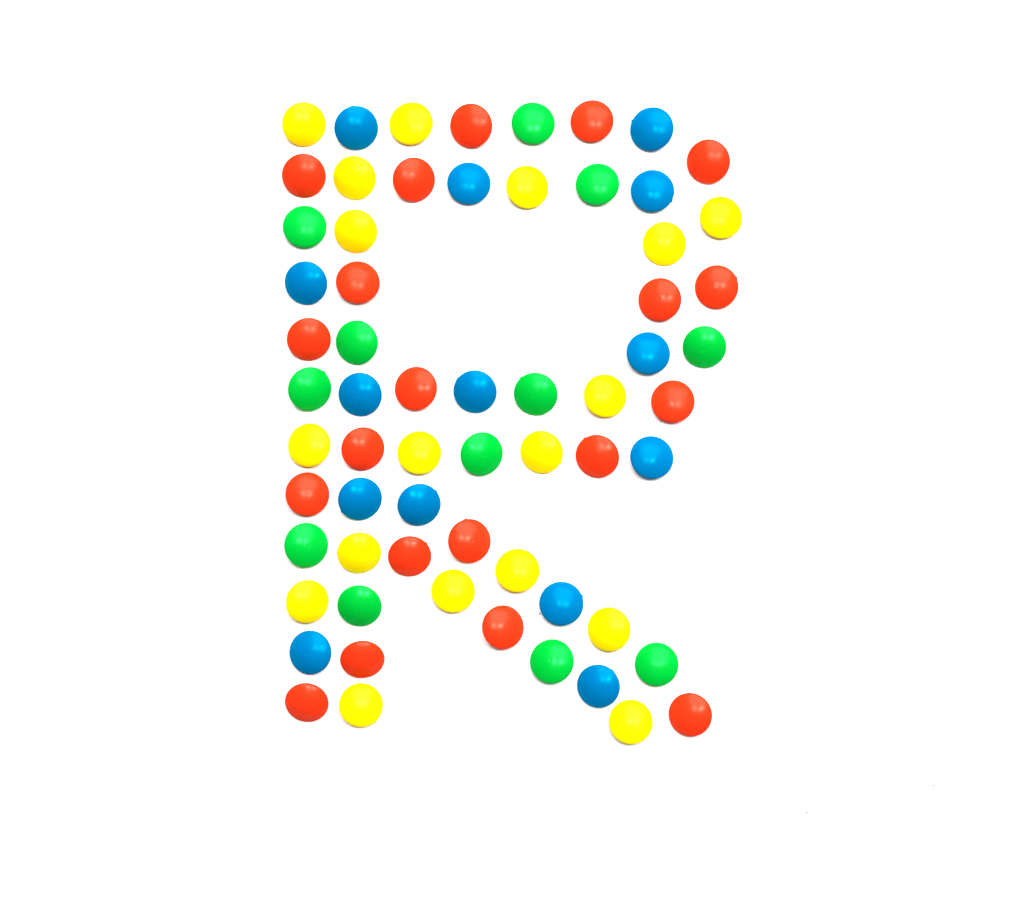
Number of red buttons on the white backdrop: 20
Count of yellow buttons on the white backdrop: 18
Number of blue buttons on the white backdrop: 14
